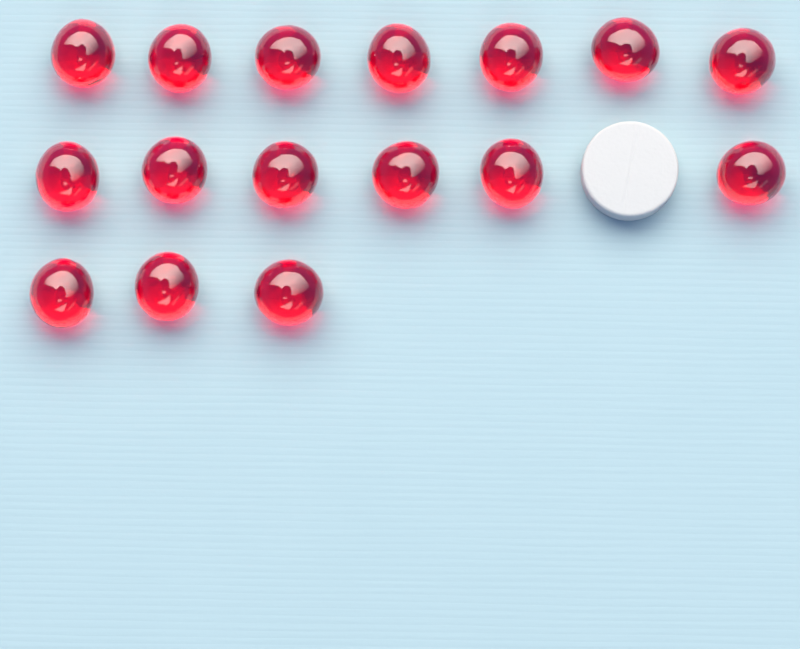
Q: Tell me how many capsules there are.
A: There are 16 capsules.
